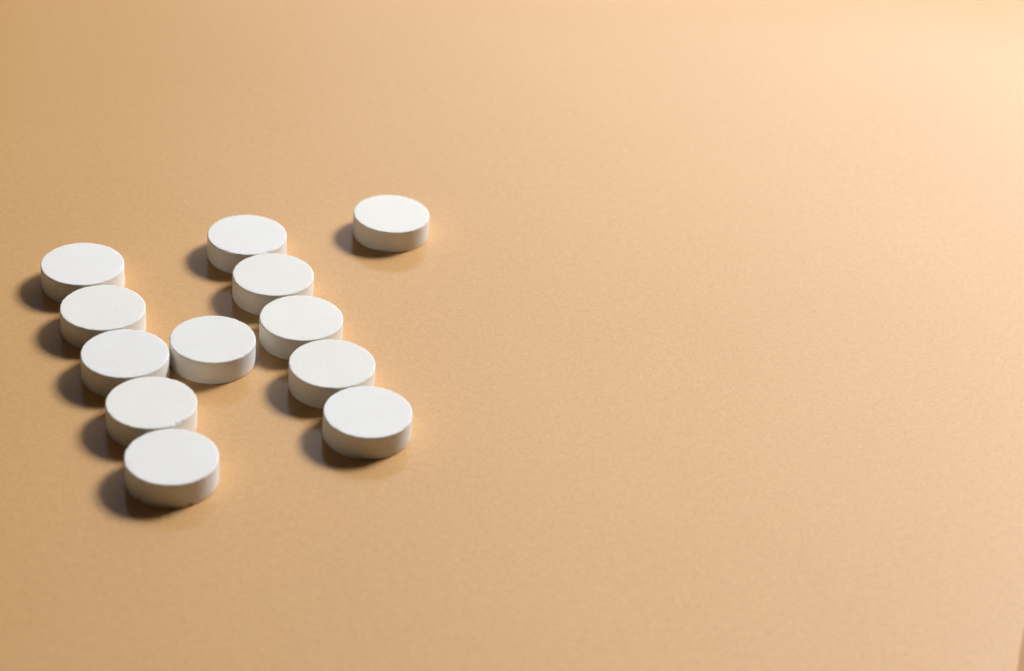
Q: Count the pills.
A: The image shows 12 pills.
